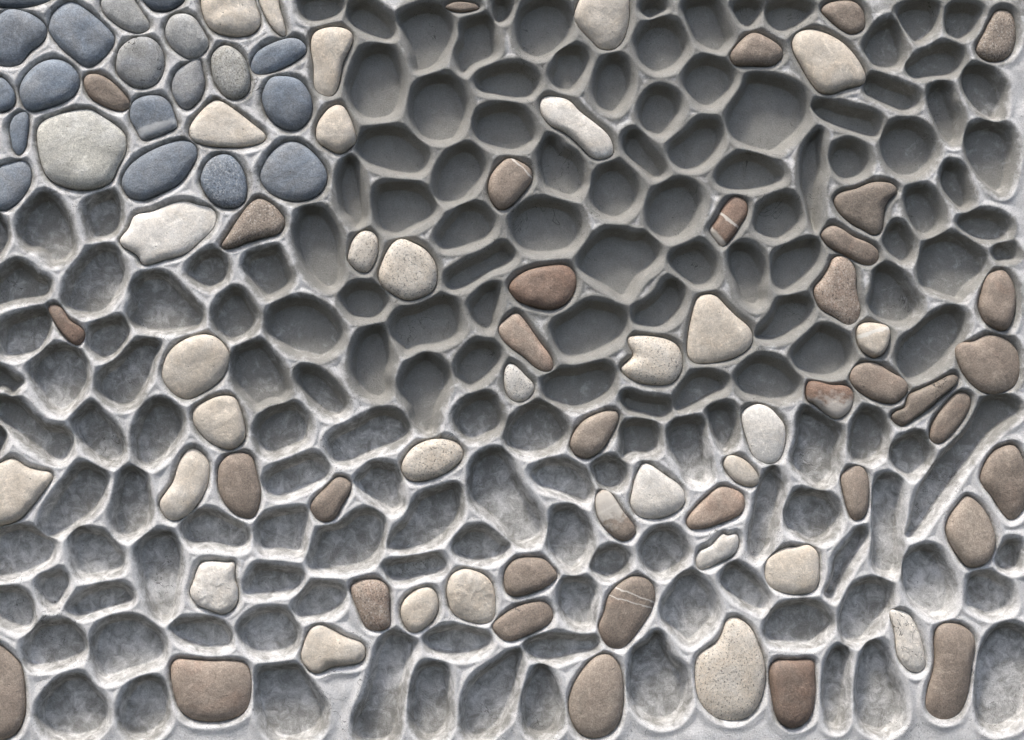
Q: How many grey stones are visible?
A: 20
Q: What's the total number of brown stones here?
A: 37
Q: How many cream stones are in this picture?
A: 31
